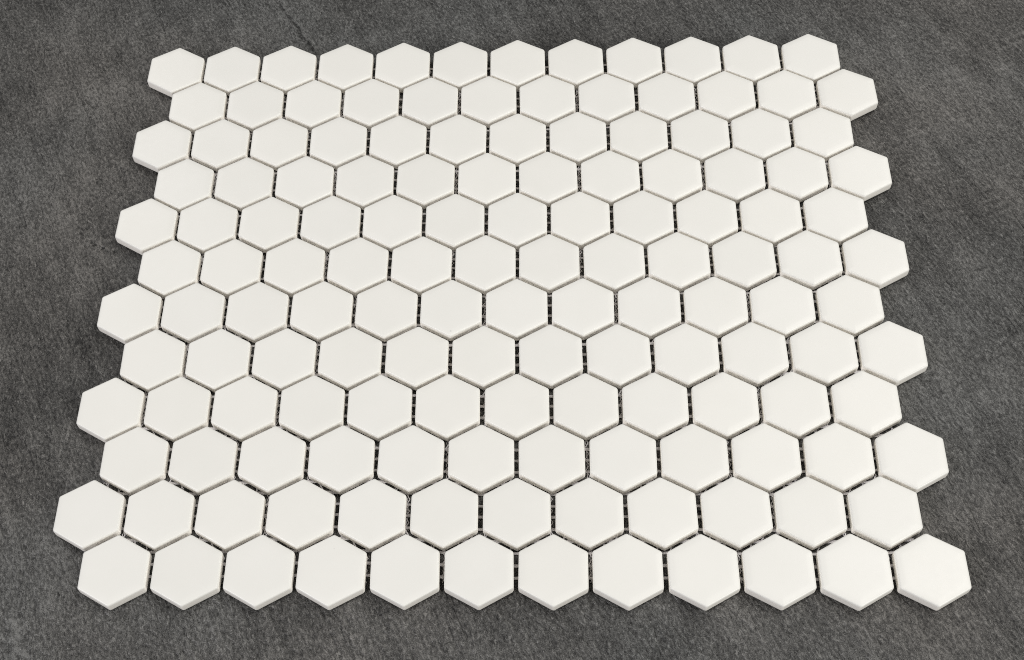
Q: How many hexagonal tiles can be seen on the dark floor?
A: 144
